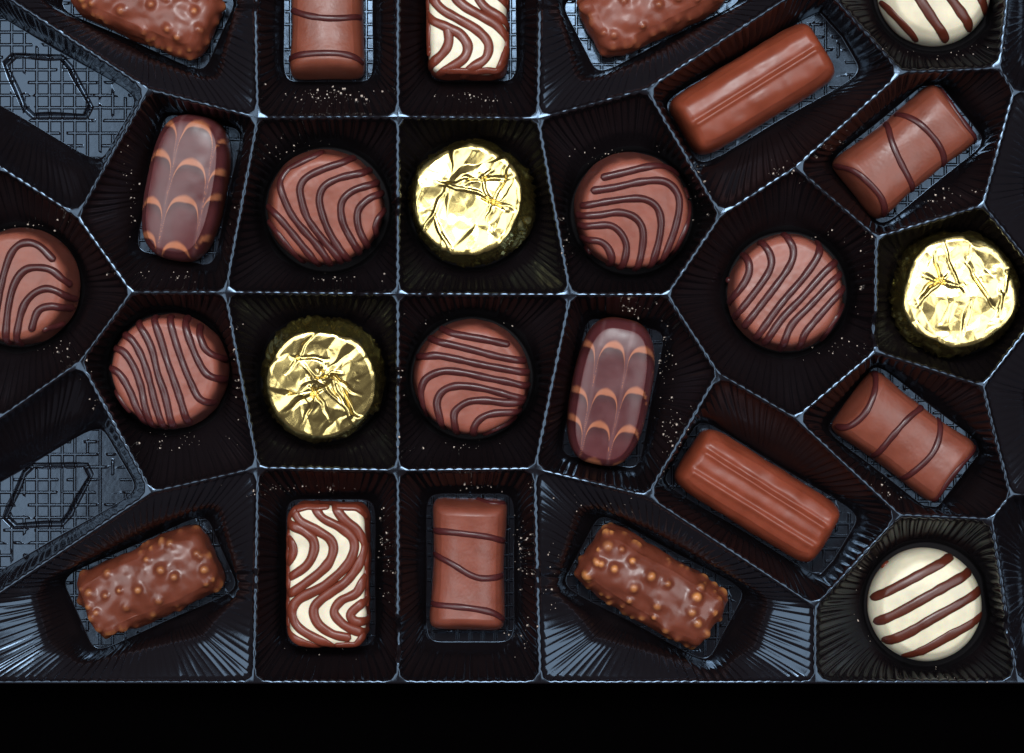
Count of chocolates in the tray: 25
